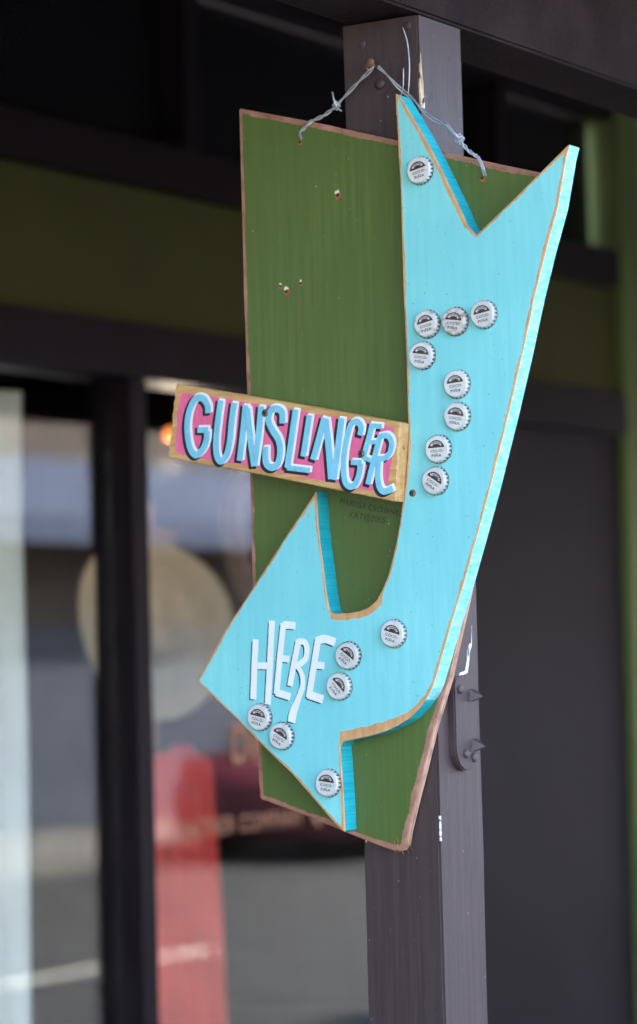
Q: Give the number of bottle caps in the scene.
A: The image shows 15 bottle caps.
